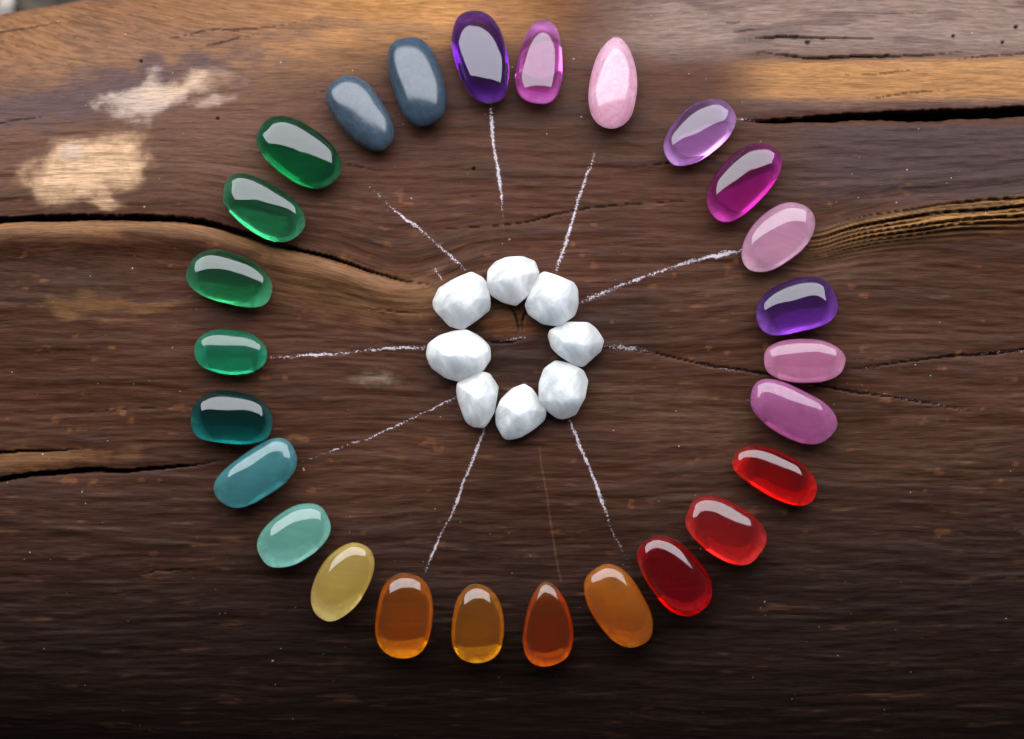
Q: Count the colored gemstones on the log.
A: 26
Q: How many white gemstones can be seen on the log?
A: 8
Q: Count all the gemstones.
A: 34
